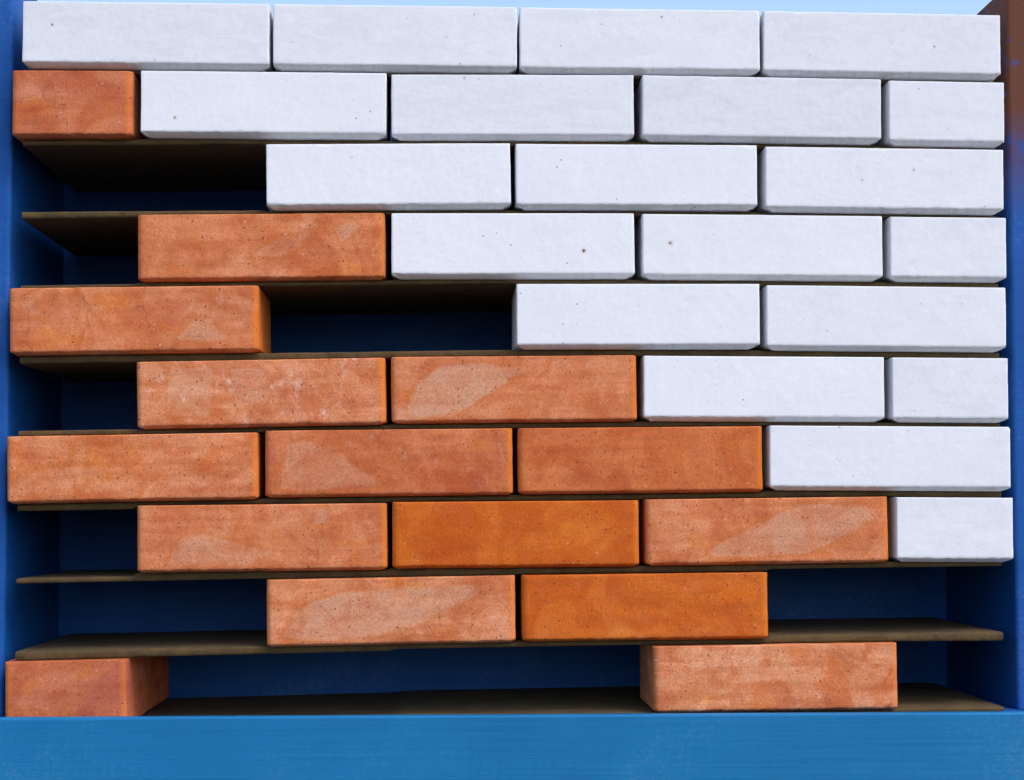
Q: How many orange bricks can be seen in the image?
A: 15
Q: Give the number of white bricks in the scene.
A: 20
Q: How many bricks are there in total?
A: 35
